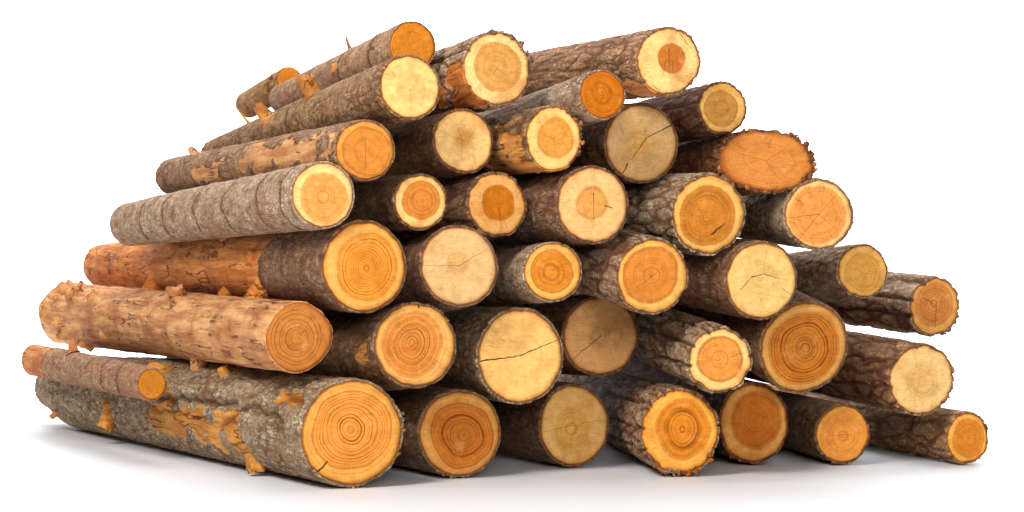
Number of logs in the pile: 40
